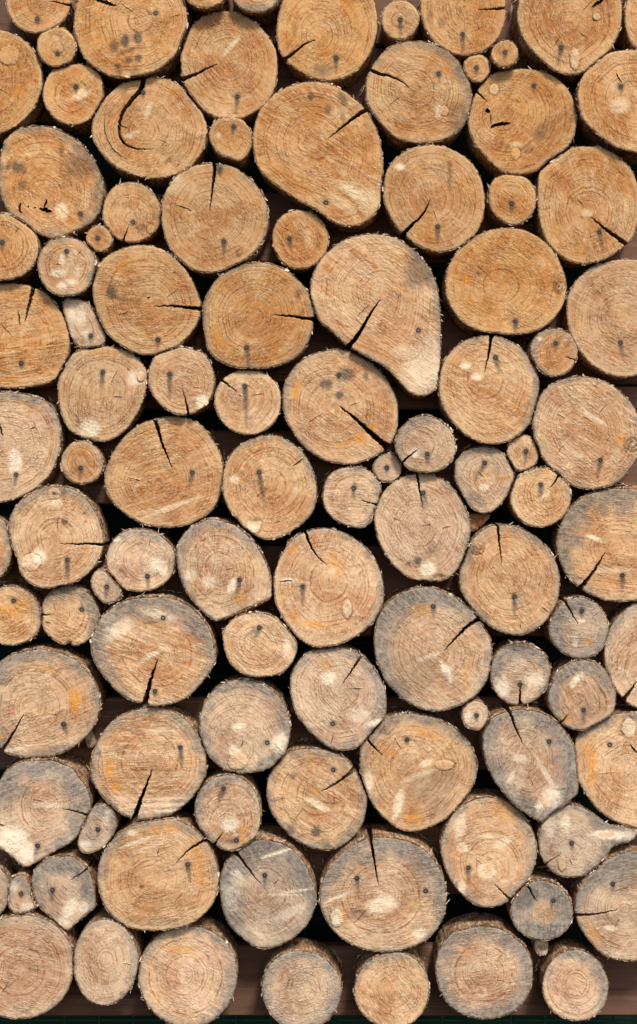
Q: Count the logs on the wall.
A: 102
